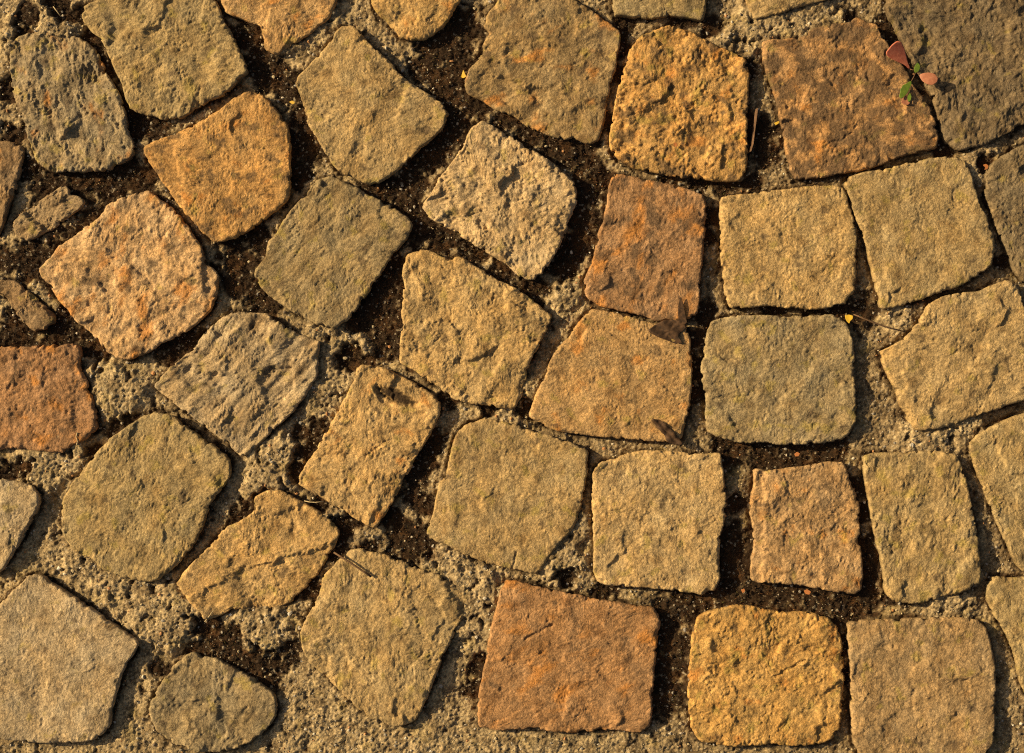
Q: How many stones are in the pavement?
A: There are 44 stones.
